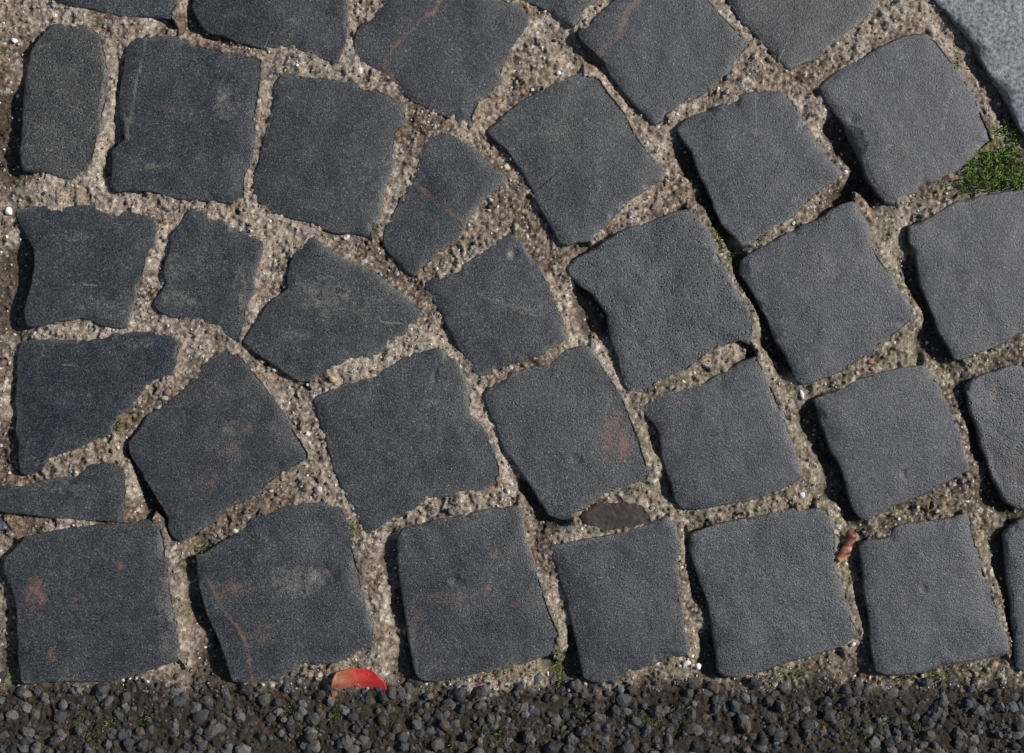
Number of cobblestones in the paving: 35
